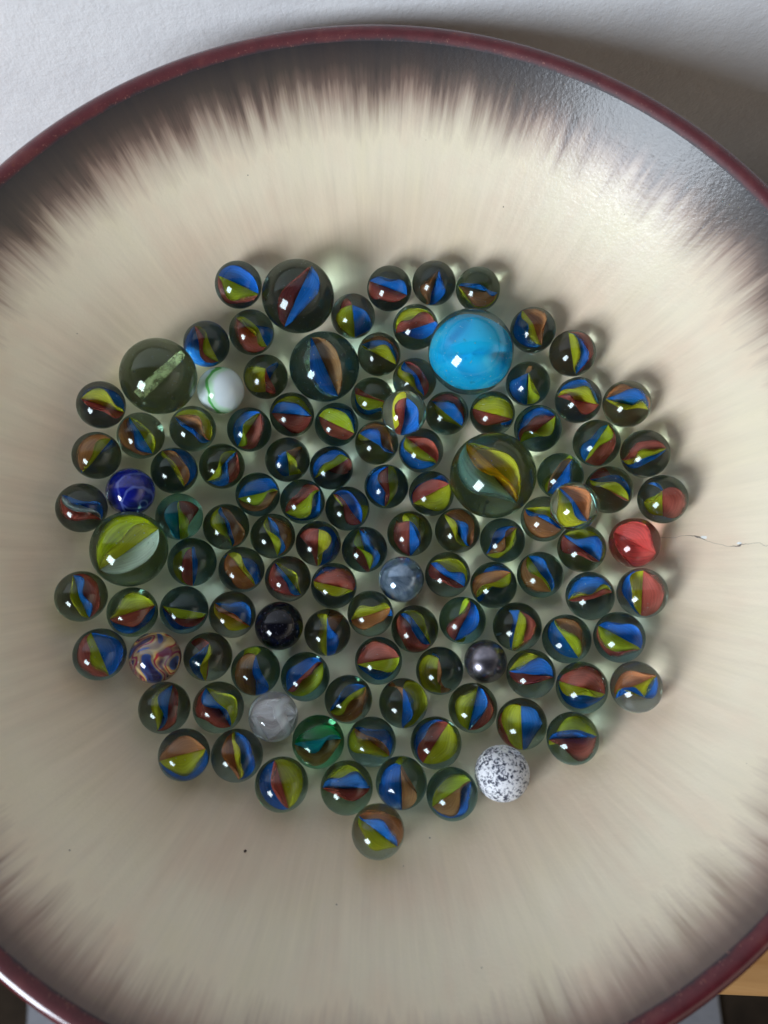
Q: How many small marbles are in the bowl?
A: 111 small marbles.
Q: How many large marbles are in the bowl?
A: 6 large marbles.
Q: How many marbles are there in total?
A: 117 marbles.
